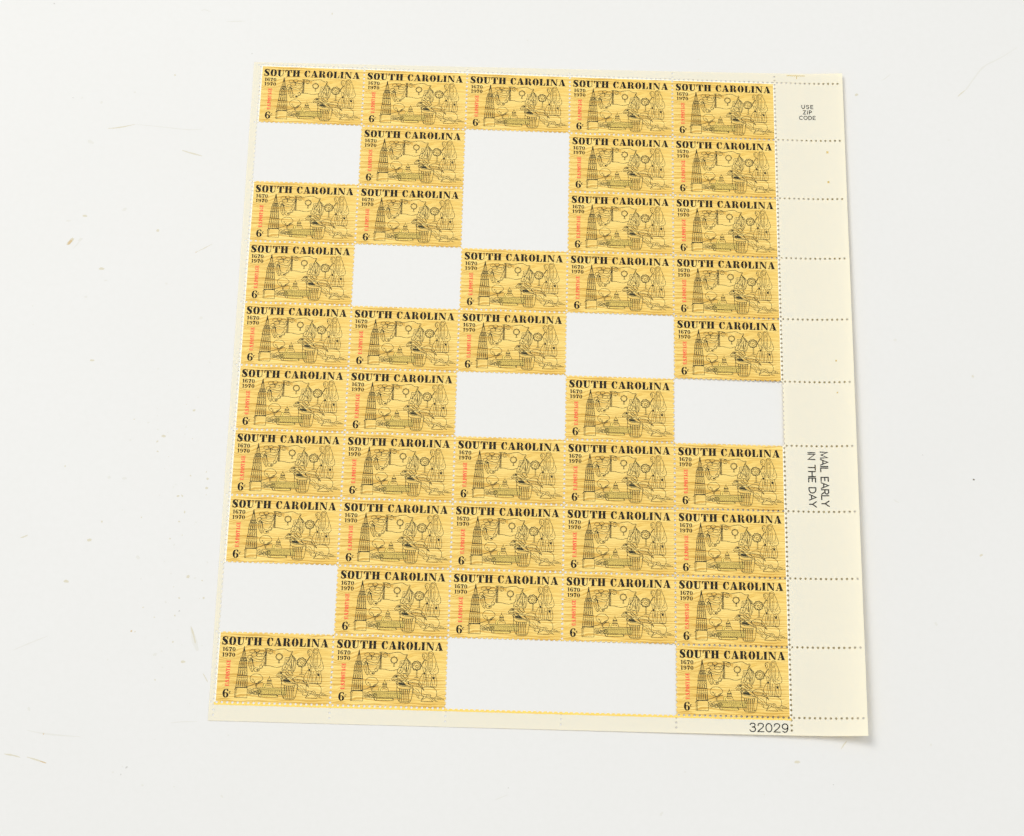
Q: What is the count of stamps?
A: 40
